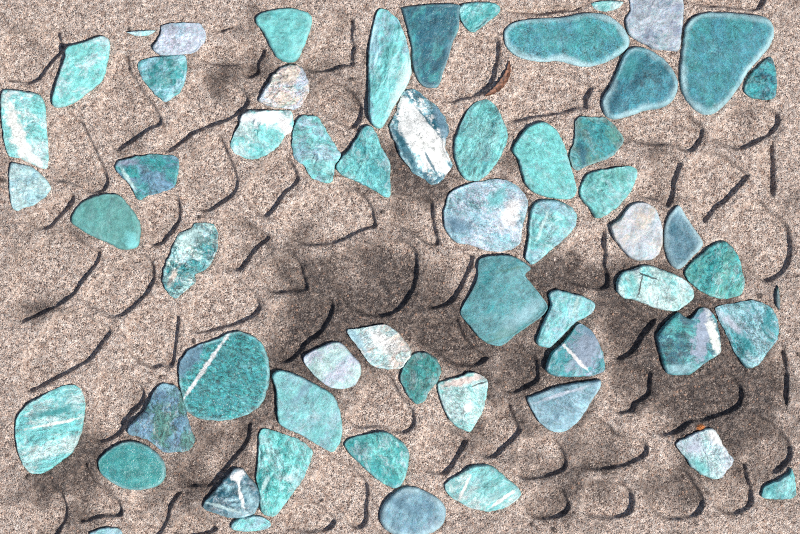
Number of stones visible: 59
